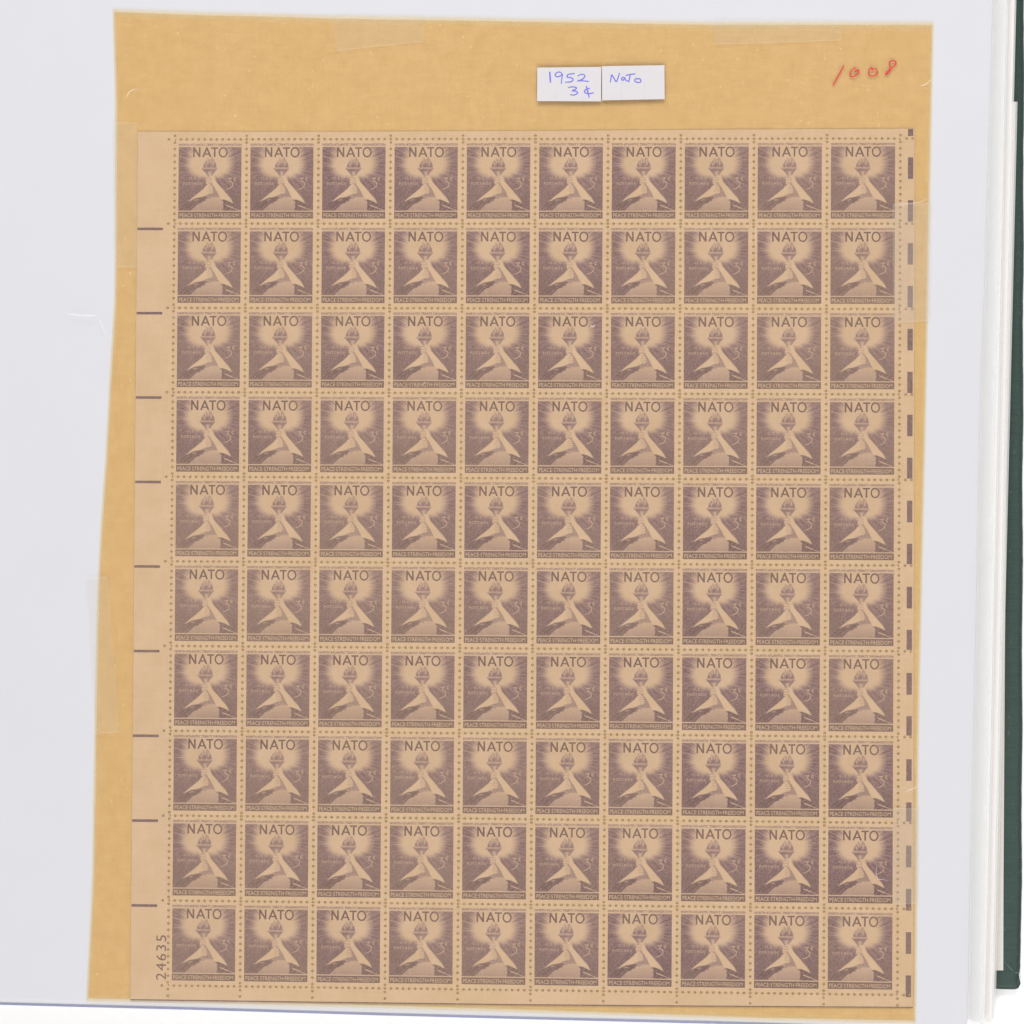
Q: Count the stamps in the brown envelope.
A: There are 100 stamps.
